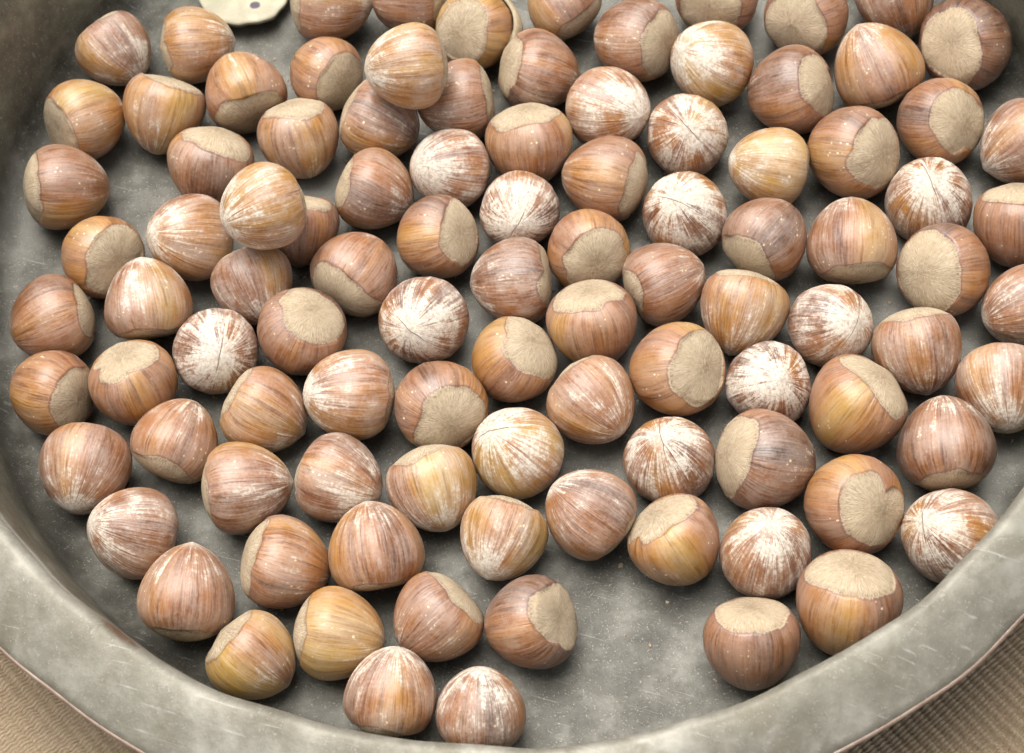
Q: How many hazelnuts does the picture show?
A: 100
